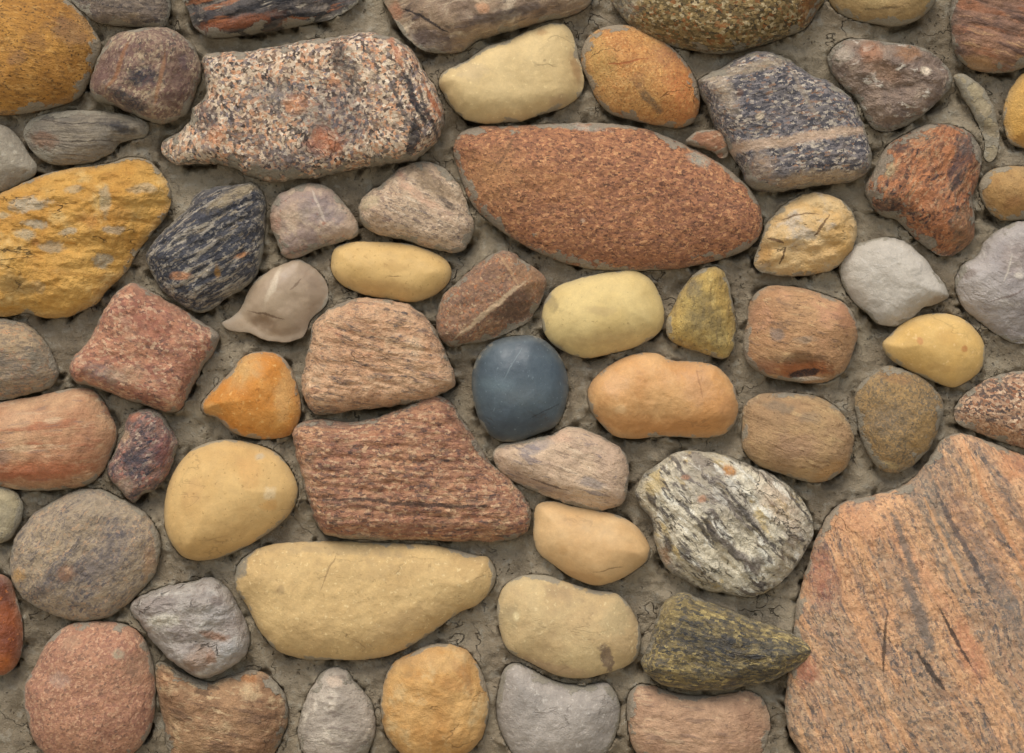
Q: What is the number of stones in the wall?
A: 65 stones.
